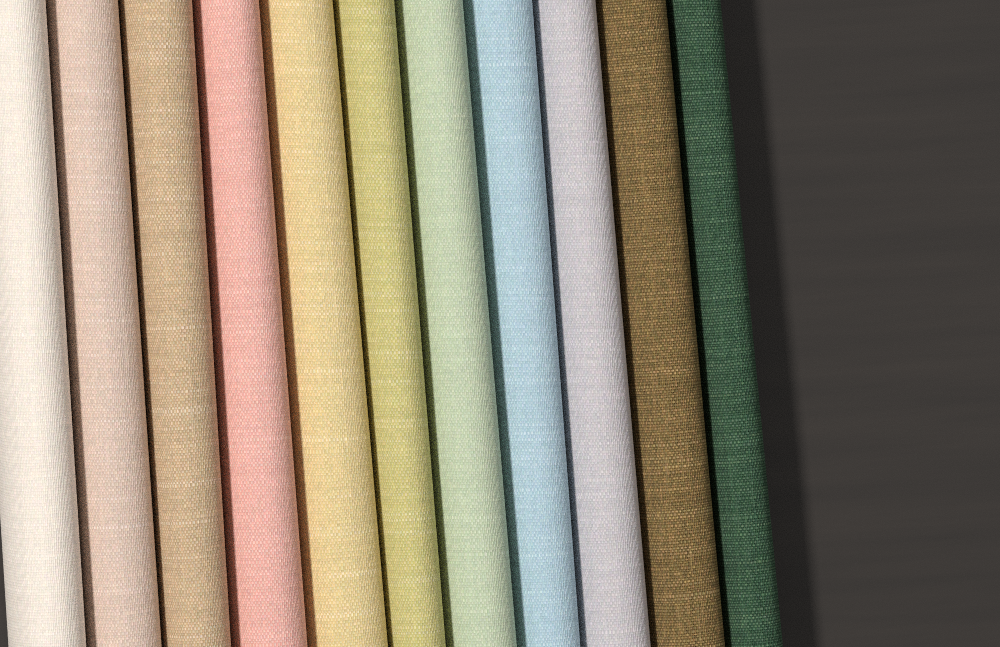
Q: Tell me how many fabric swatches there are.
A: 11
